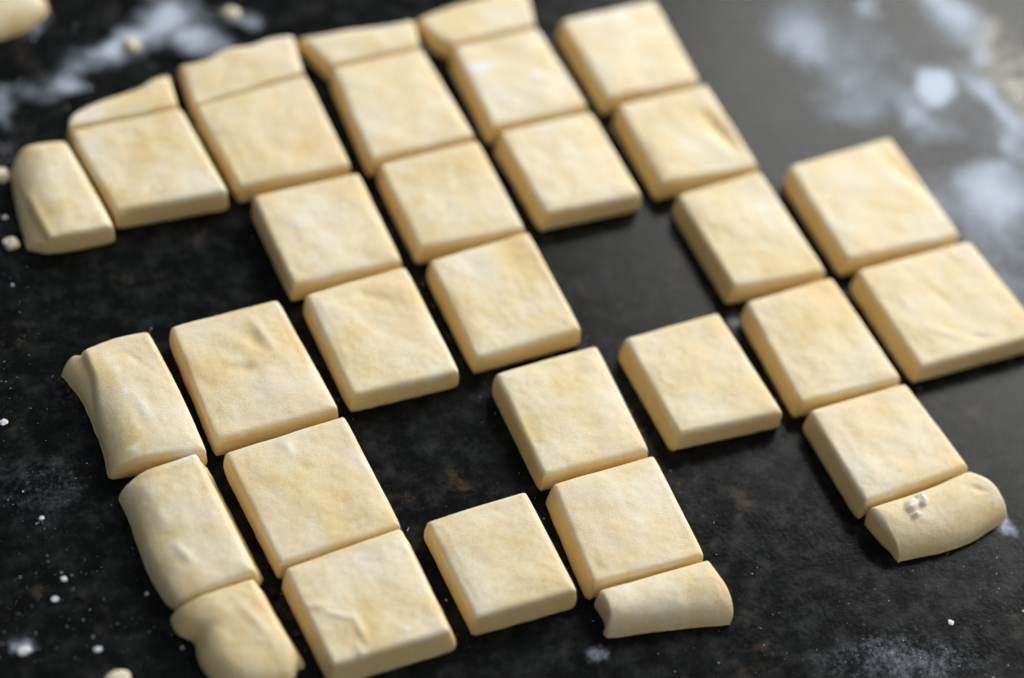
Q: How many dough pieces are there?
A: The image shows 34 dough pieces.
